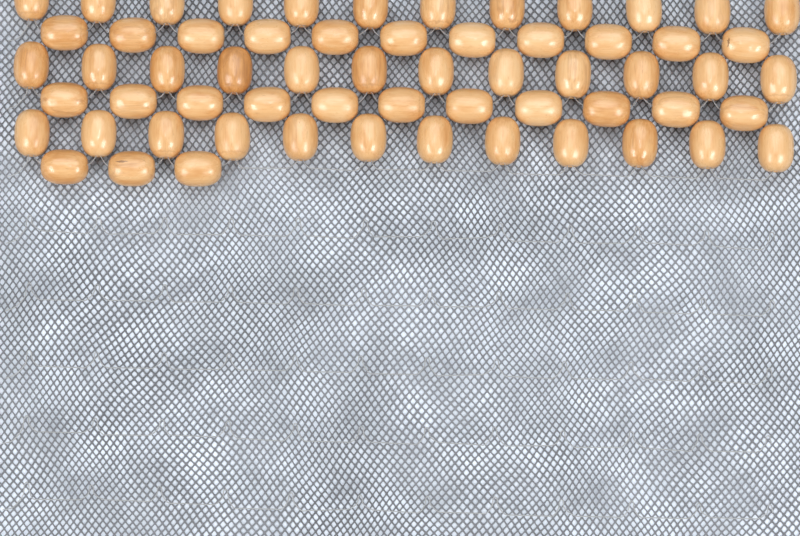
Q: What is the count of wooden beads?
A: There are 61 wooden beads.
